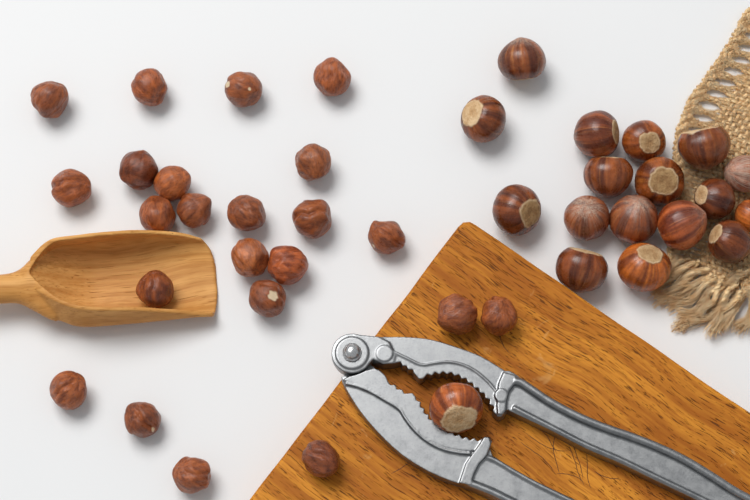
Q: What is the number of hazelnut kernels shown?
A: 23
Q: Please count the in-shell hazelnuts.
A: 18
